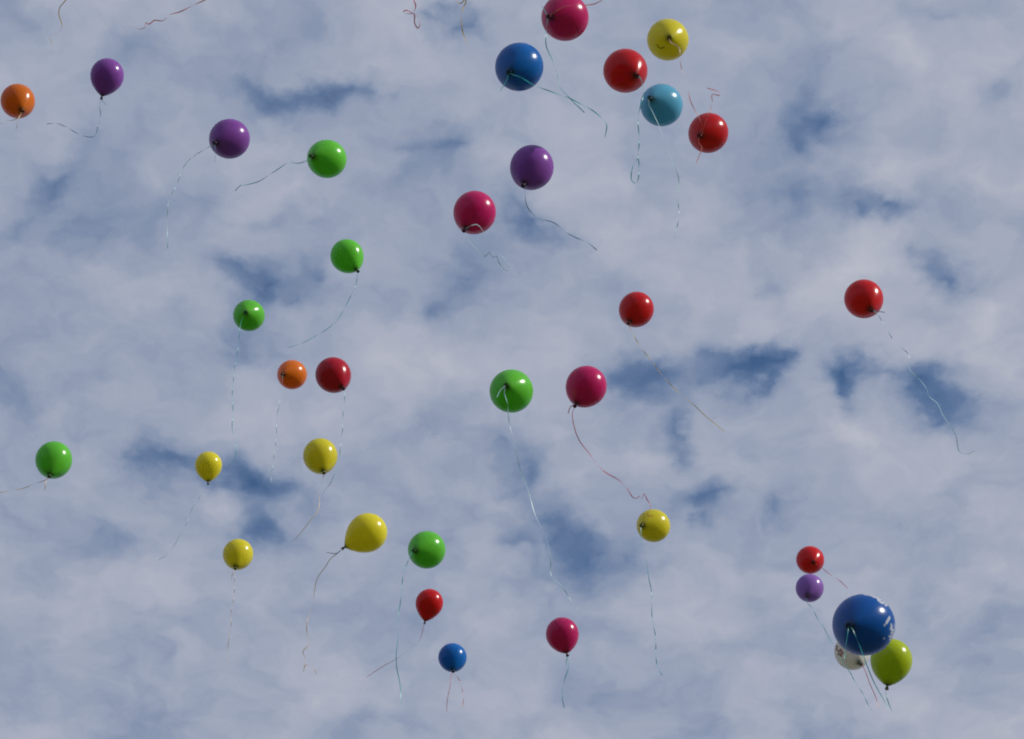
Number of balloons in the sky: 35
